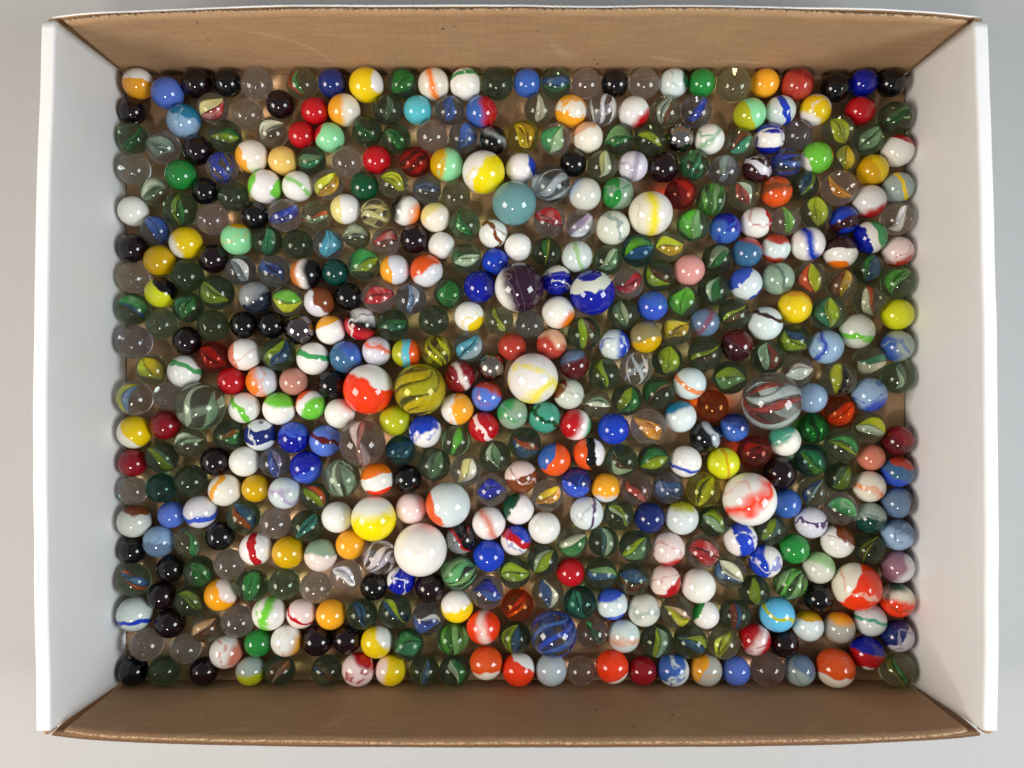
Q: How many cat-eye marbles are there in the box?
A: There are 192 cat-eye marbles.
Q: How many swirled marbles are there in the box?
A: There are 184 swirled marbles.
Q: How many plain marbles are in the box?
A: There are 92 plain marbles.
